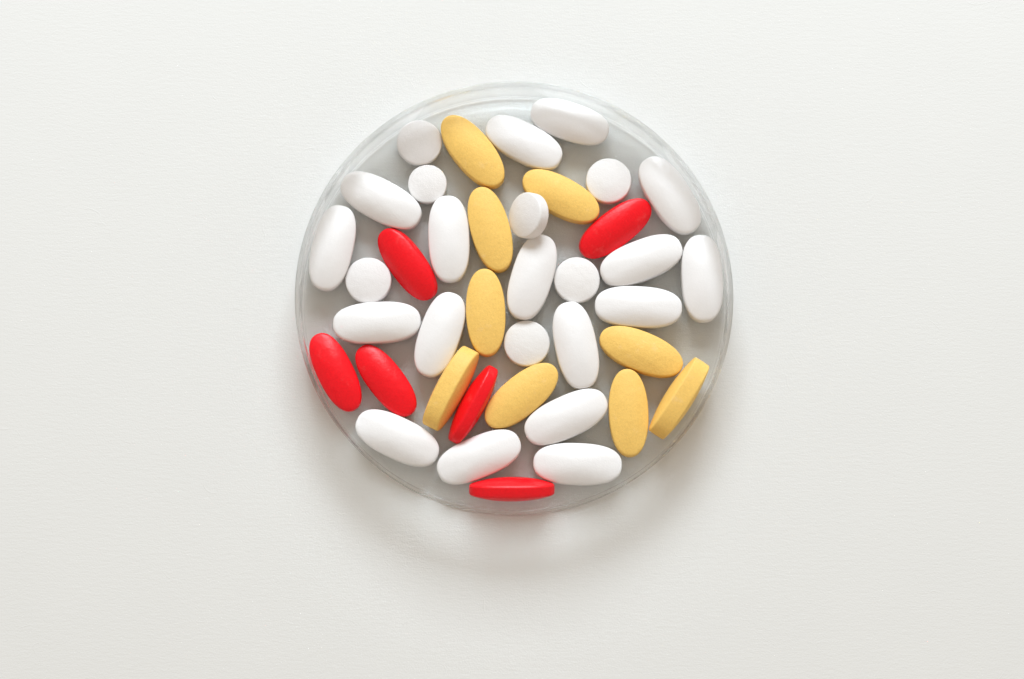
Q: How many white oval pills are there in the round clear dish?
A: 17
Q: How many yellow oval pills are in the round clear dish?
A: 9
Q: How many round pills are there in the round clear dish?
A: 7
